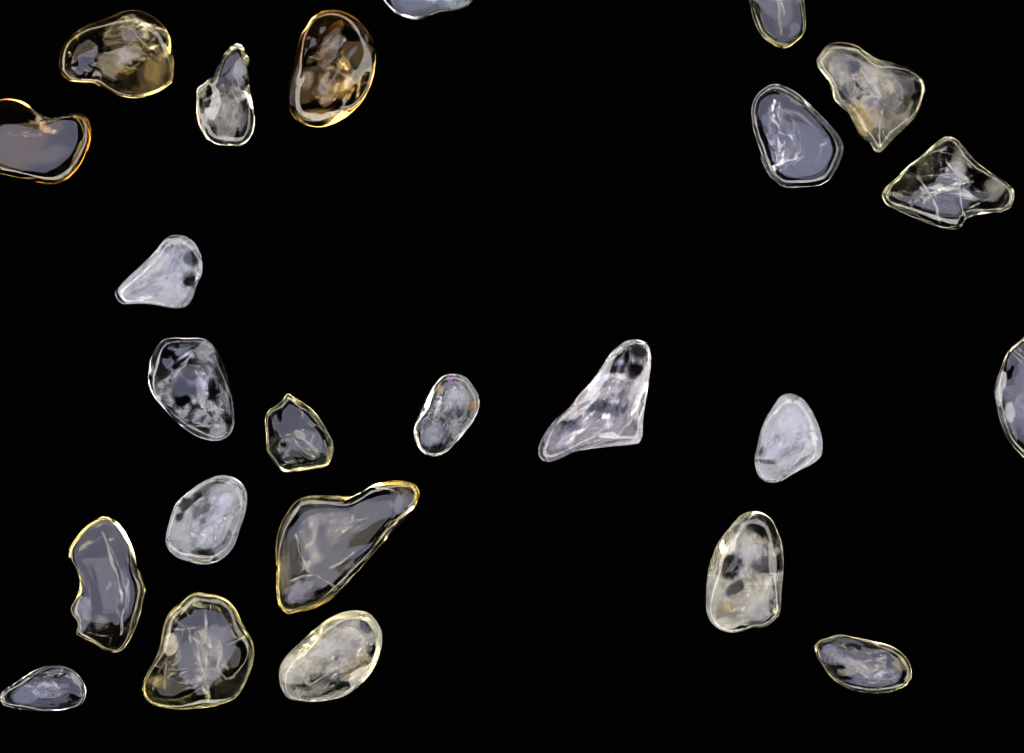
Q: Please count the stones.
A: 24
